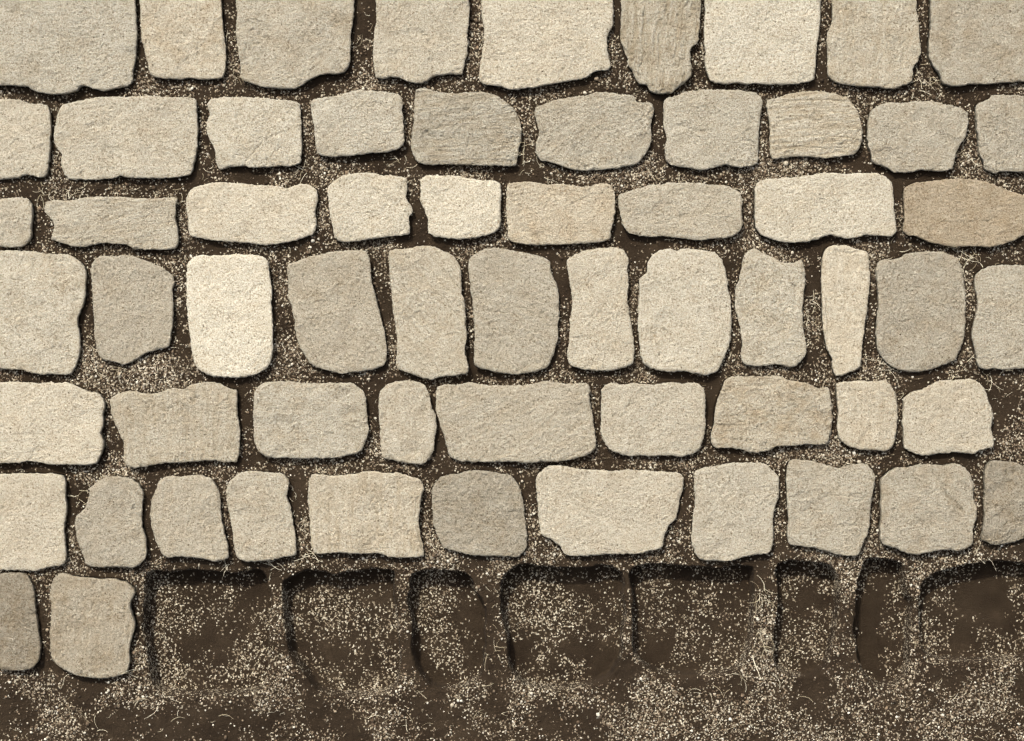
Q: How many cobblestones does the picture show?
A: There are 62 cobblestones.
